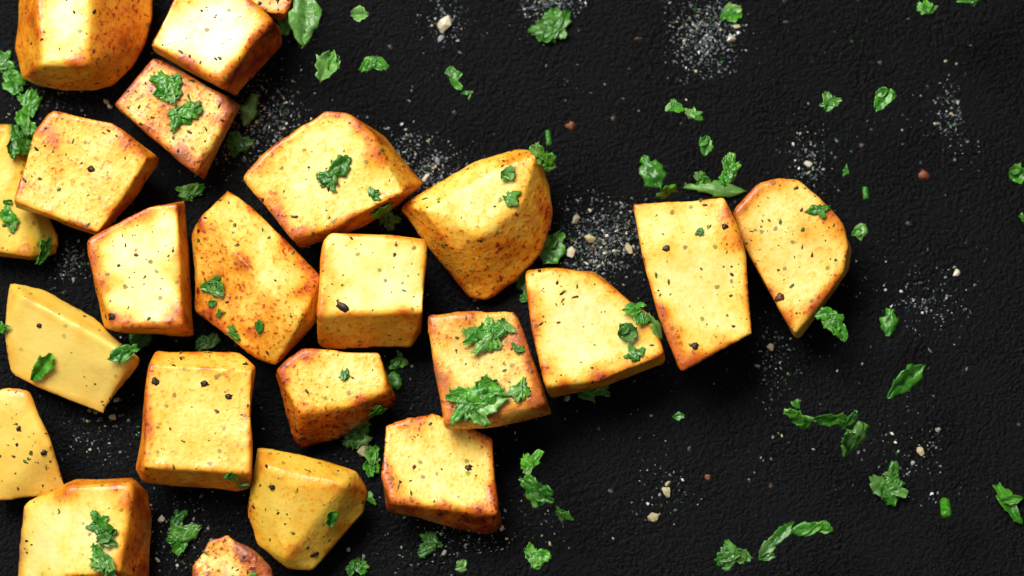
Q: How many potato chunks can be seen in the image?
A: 23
